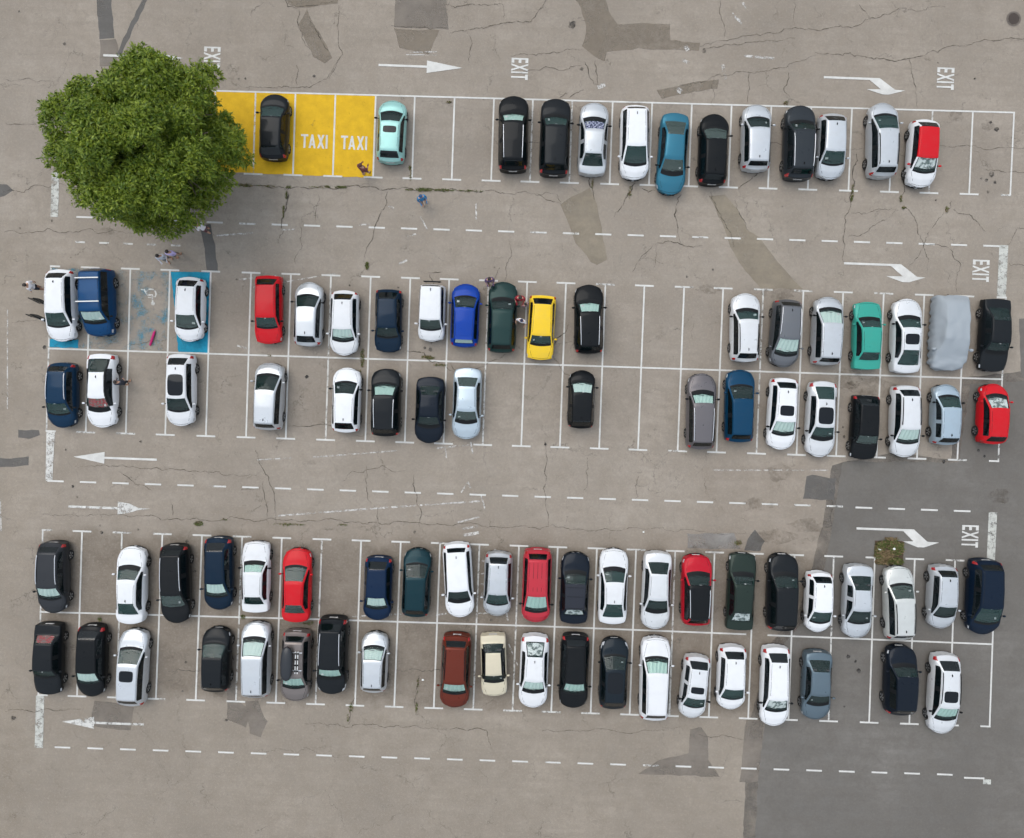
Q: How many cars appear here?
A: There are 91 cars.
